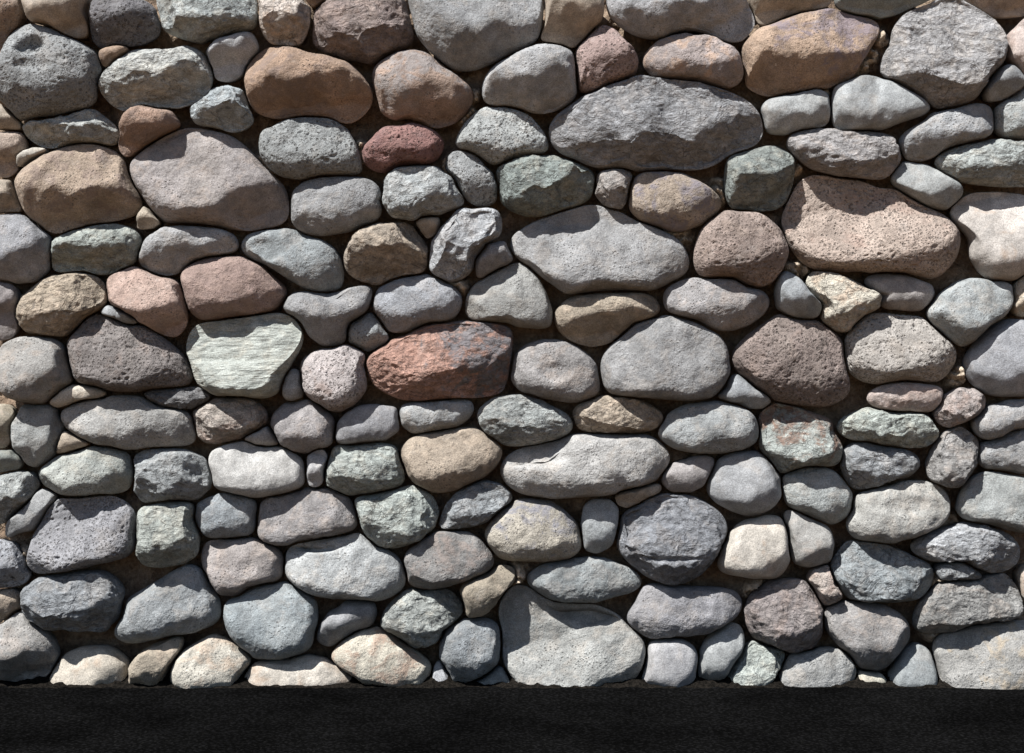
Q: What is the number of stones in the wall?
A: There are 181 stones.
